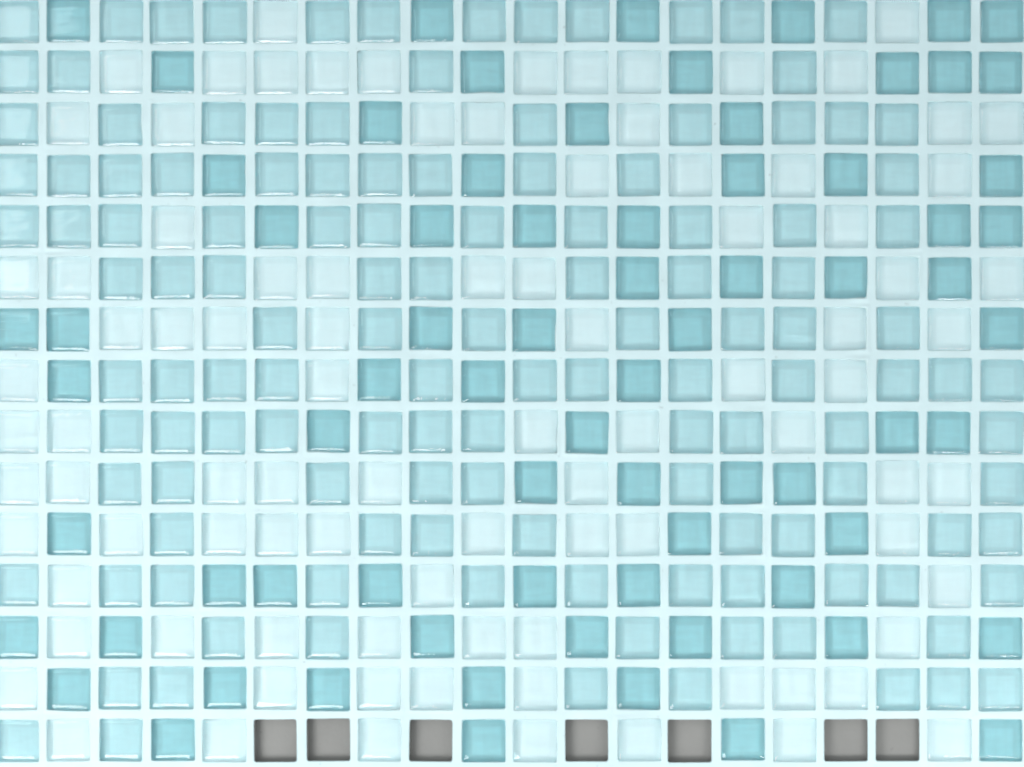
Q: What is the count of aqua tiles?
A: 128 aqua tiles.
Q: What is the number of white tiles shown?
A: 92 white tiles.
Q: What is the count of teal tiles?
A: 73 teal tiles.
